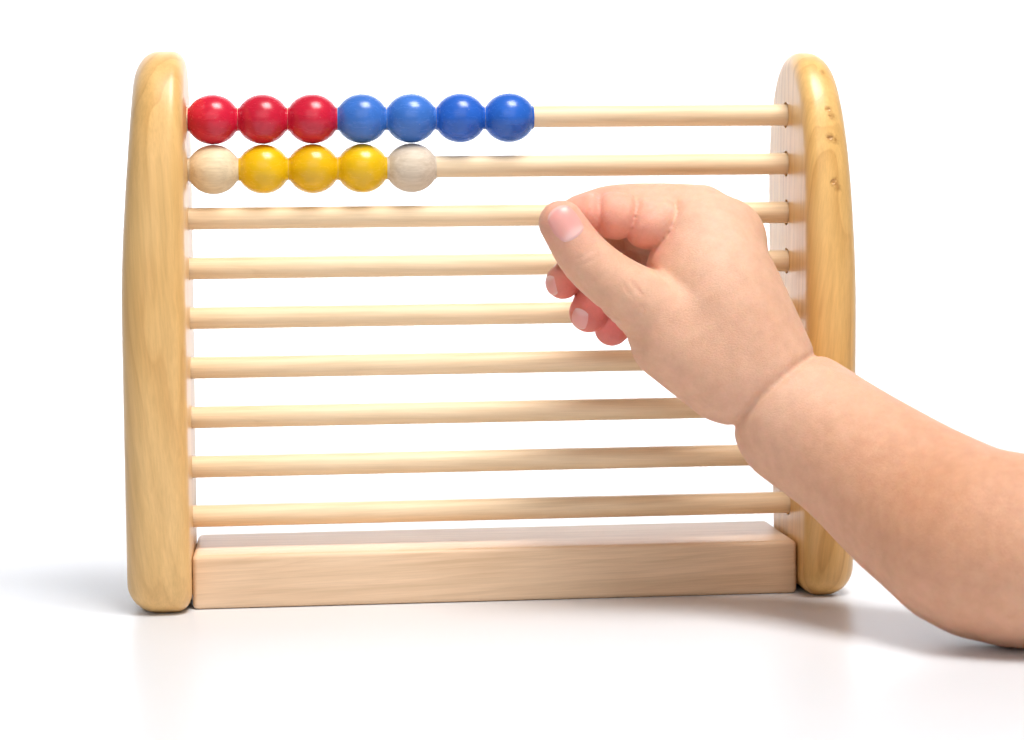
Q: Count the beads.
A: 12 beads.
